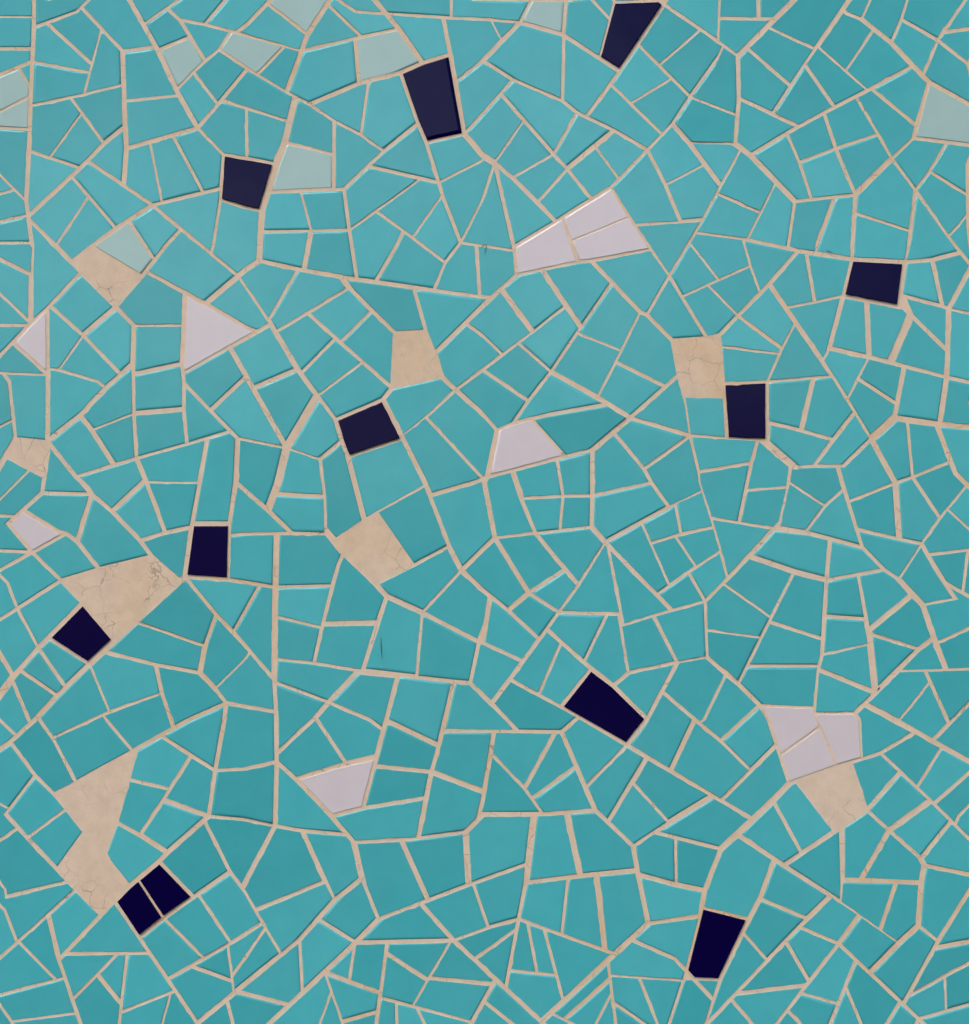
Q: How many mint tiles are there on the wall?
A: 10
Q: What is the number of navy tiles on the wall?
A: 12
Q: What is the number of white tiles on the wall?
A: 11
